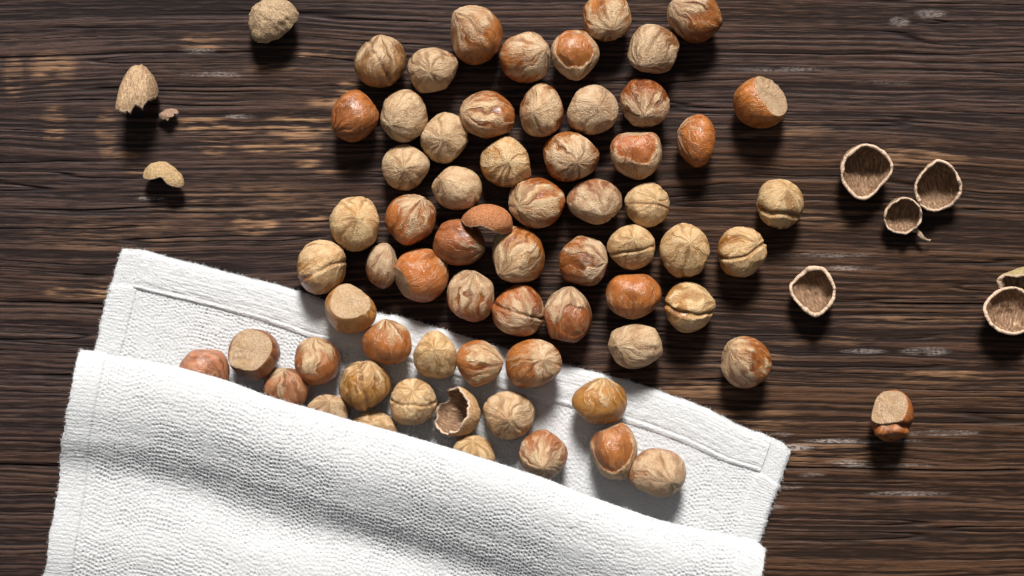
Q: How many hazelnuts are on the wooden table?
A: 64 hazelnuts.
